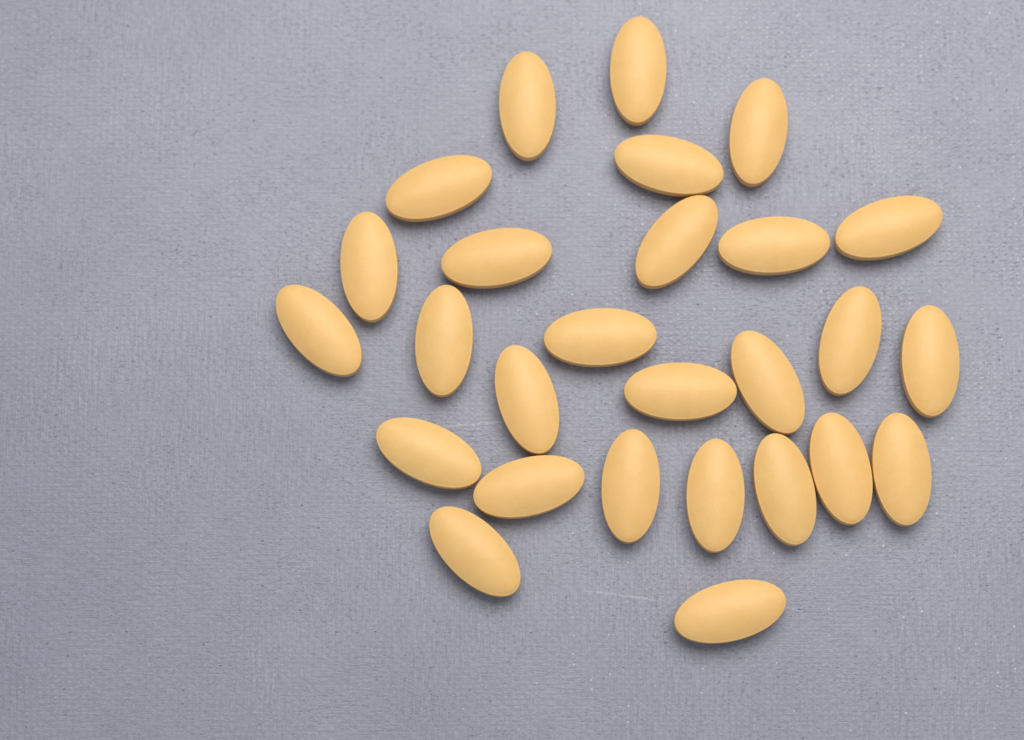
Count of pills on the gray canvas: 27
